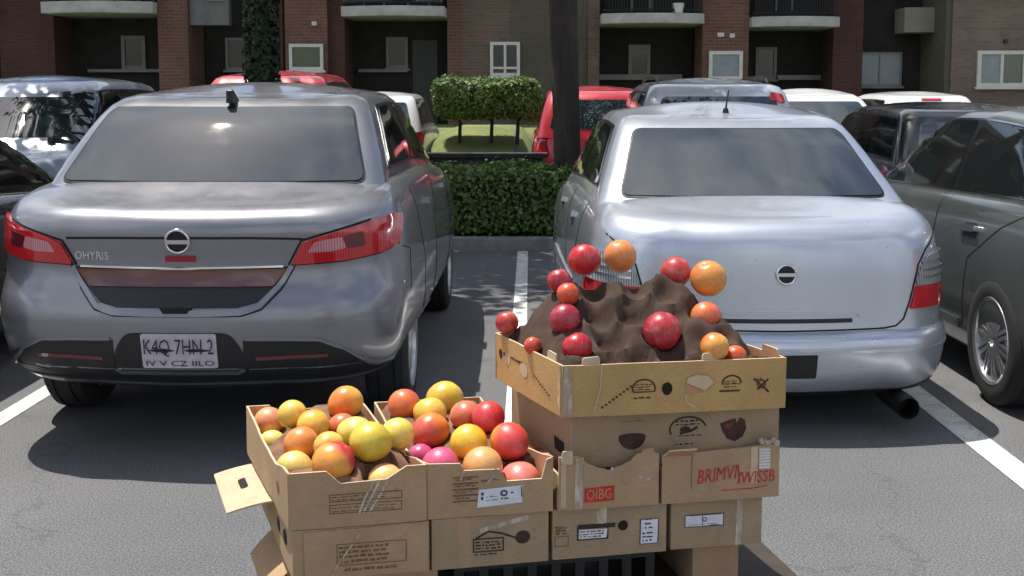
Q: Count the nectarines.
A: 14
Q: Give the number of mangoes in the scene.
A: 26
